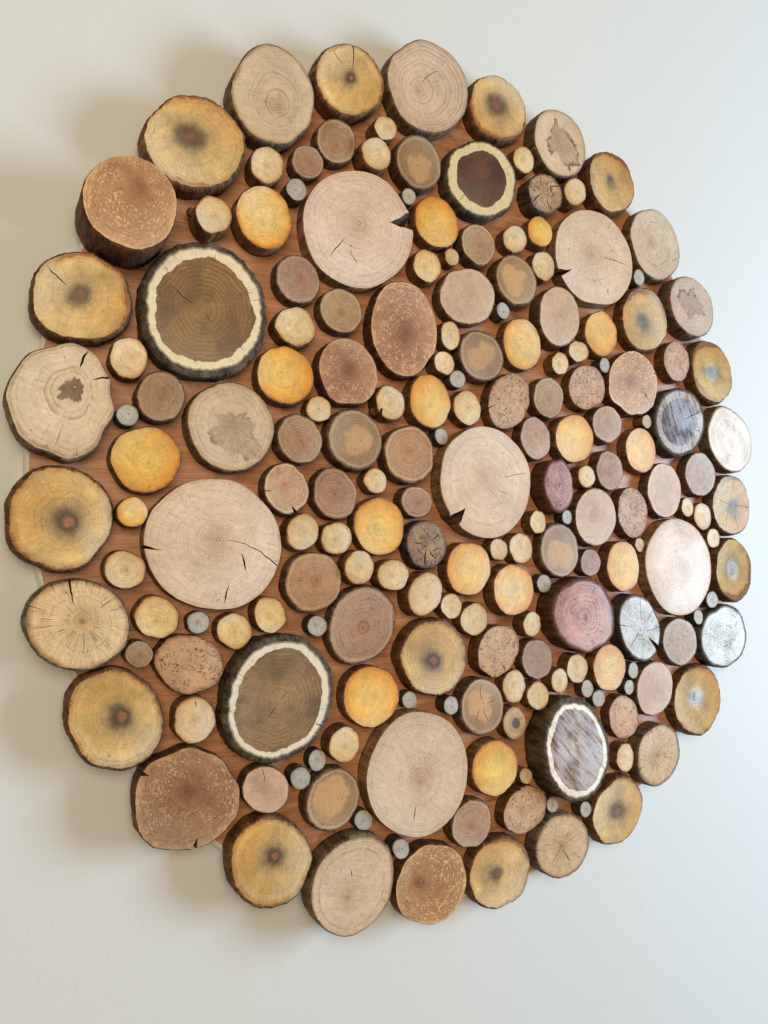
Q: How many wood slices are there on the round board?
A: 189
